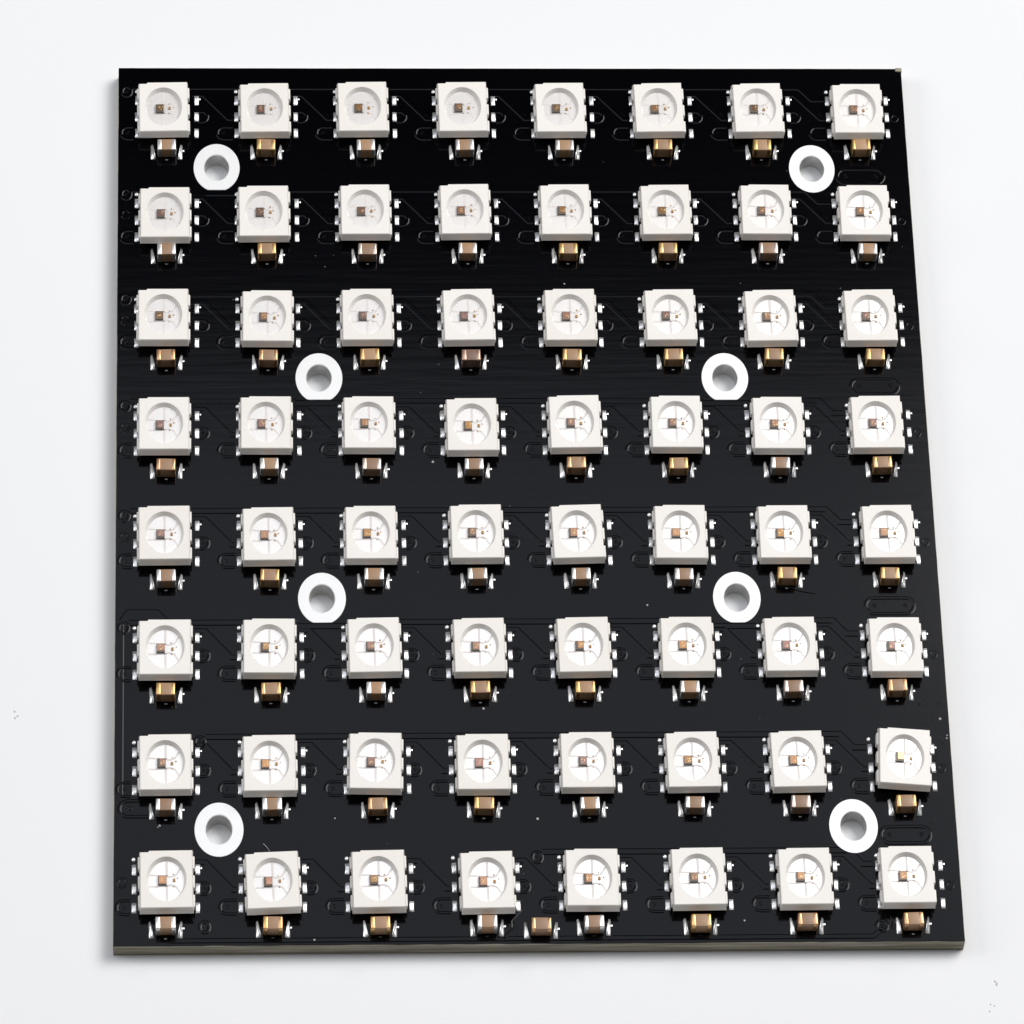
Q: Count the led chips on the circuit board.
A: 64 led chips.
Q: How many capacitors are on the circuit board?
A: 65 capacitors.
